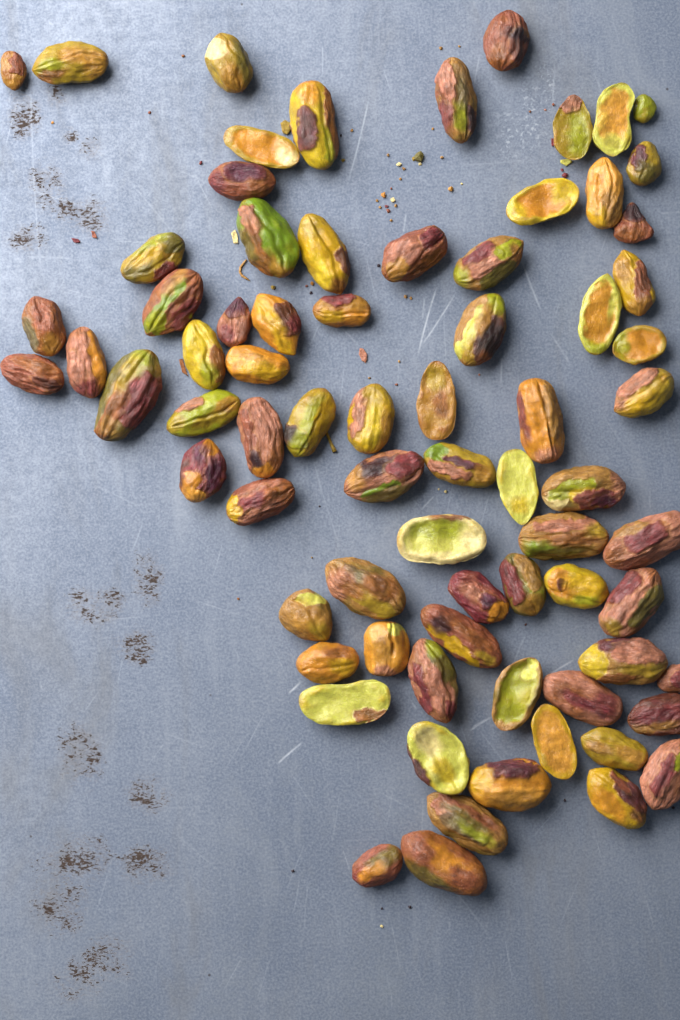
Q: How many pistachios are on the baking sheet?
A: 75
